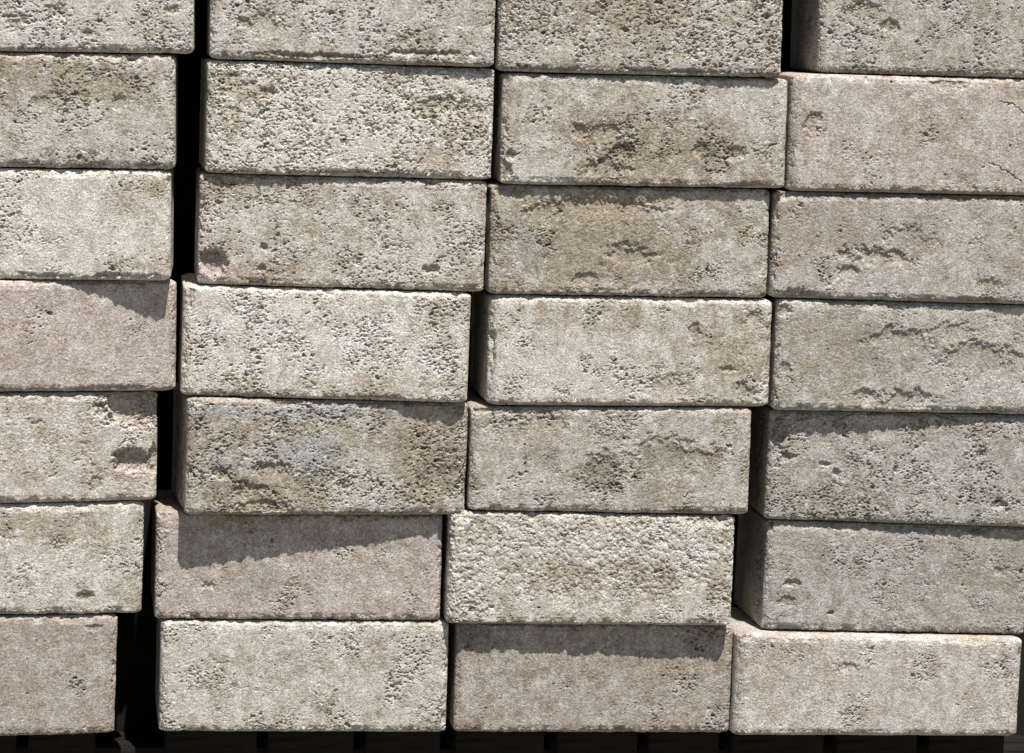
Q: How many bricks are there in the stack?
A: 28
